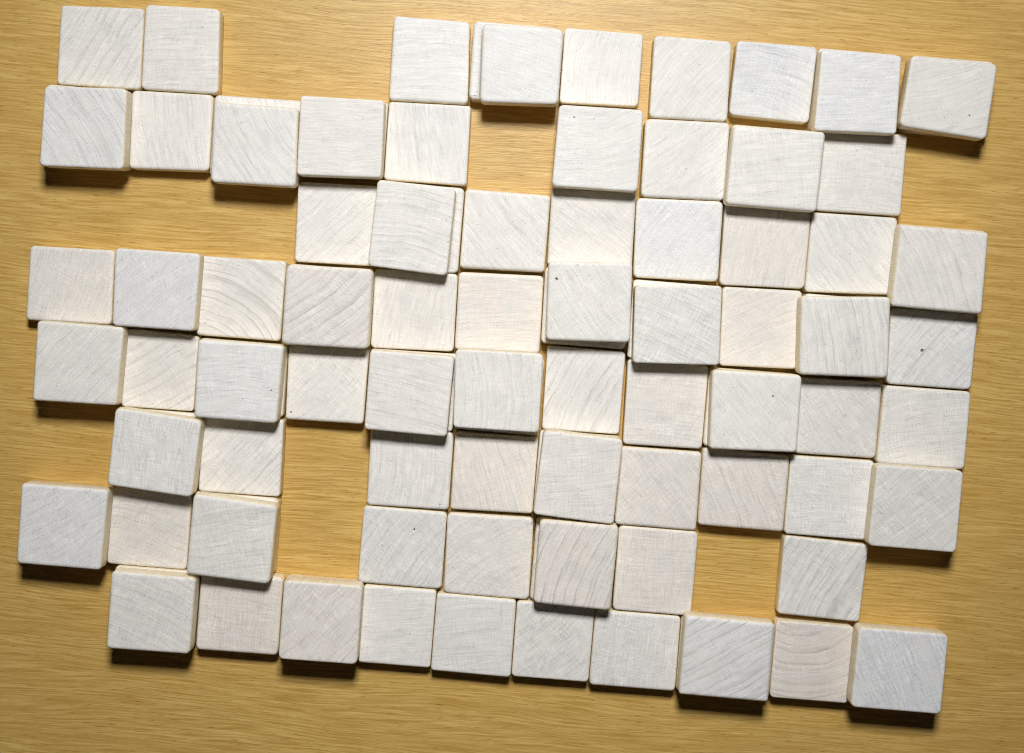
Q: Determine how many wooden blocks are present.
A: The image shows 75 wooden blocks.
